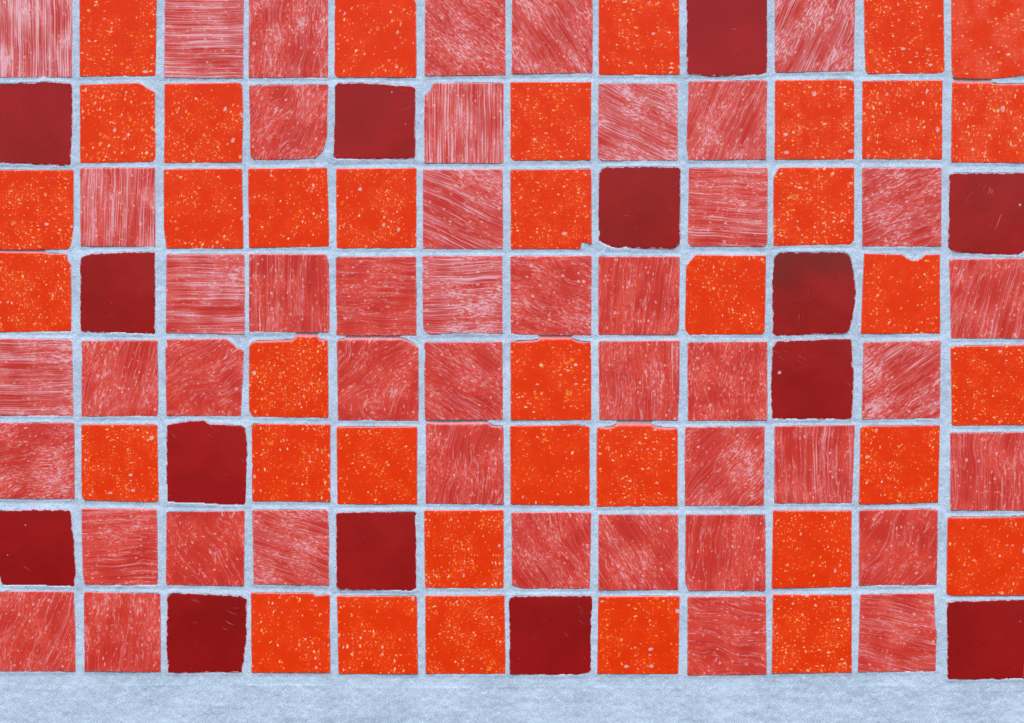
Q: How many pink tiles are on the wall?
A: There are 45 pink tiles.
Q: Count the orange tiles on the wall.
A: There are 37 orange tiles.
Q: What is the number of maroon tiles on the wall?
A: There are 14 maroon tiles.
